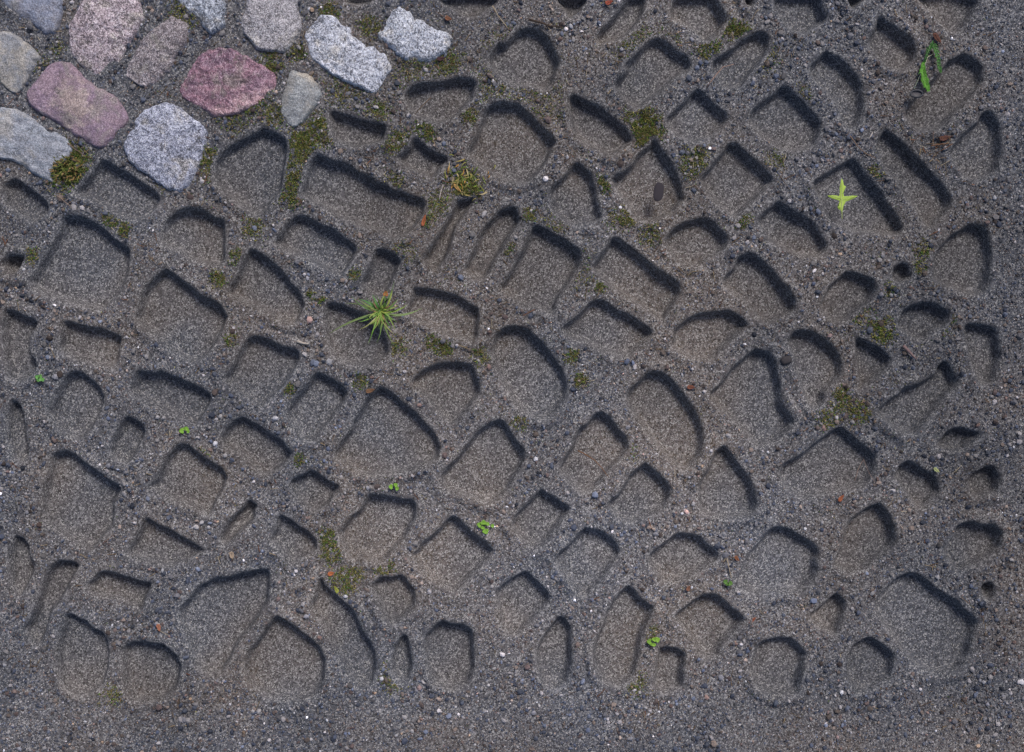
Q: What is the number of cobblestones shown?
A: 13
